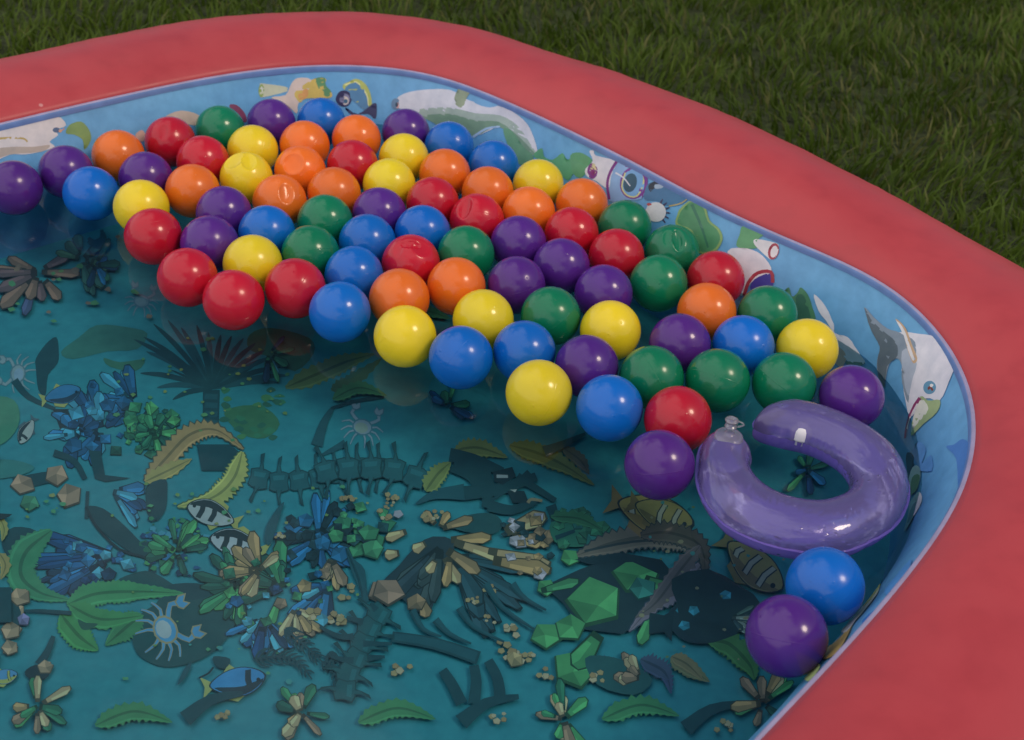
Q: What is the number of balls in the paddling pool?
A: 83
